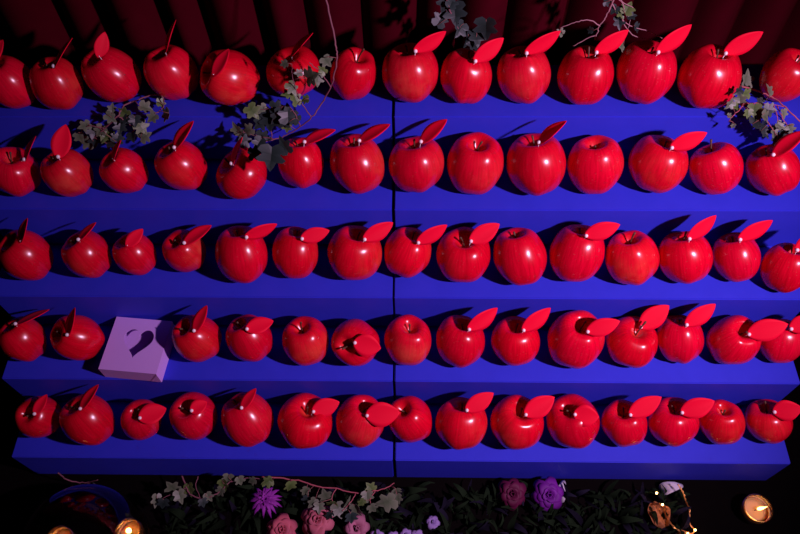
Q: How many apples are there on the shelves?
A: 72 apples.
